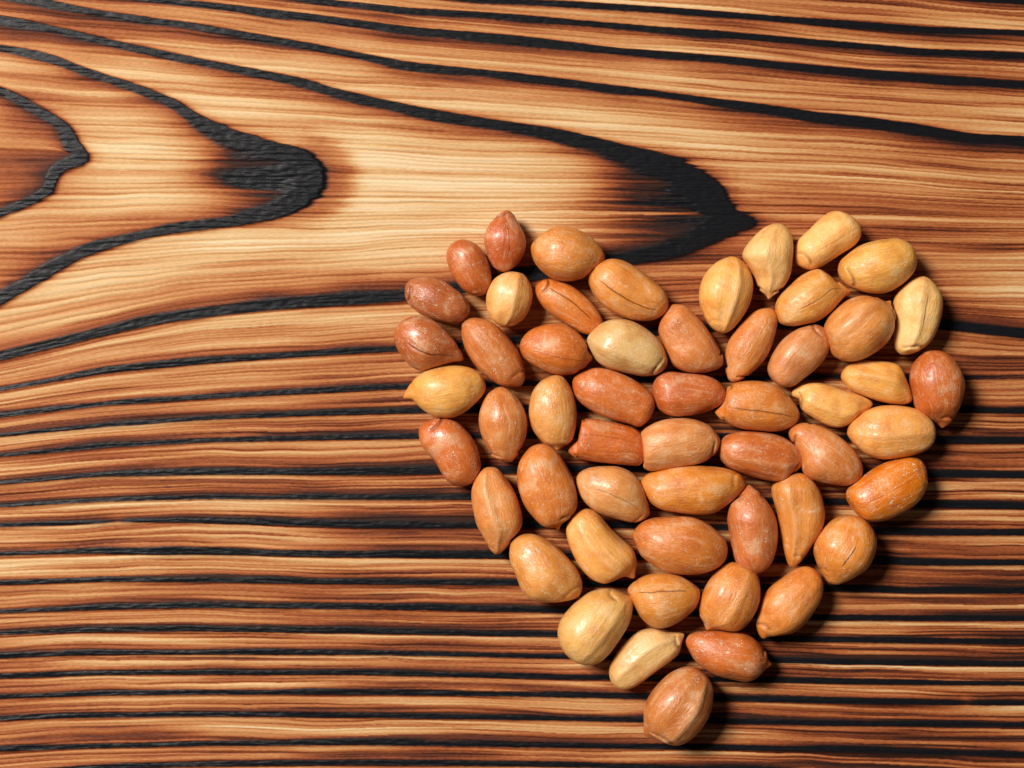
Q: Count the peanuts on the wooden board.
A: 54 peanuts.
